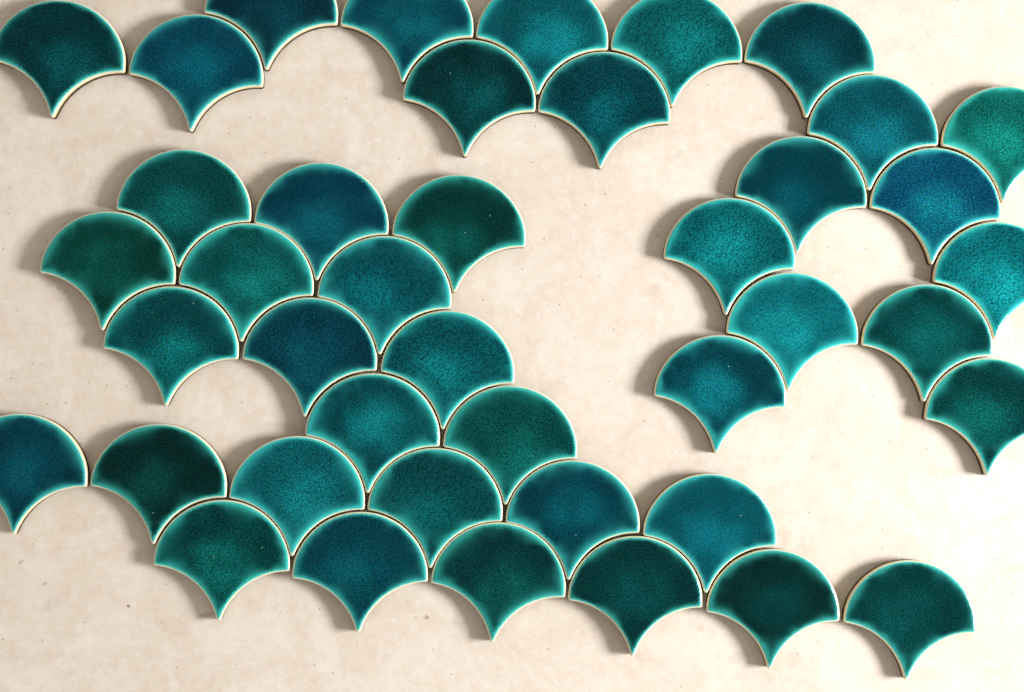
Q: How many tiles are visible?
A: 42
